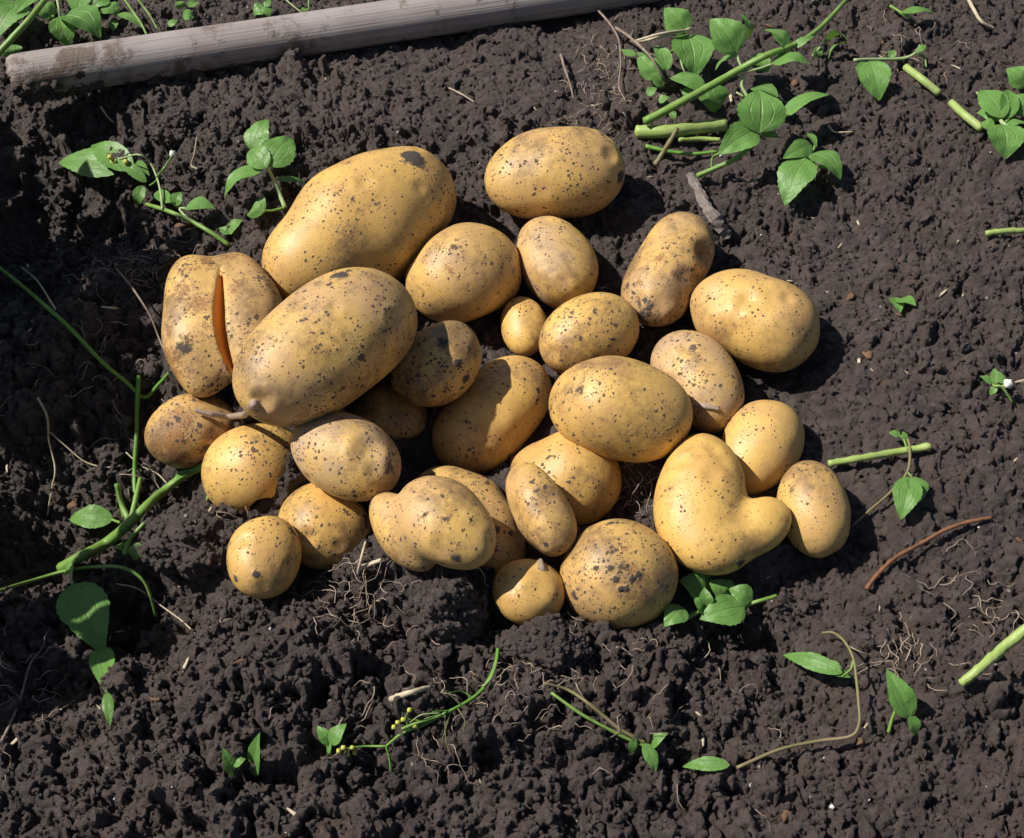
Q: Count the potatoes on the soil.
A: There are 29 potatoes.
